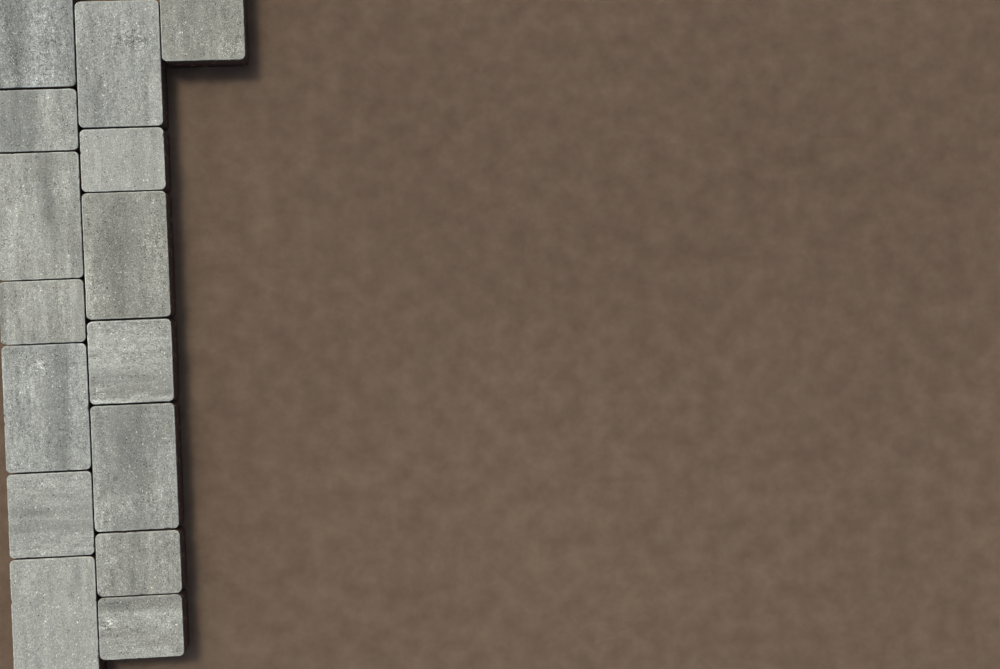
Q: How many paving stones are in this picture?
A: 15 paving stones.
